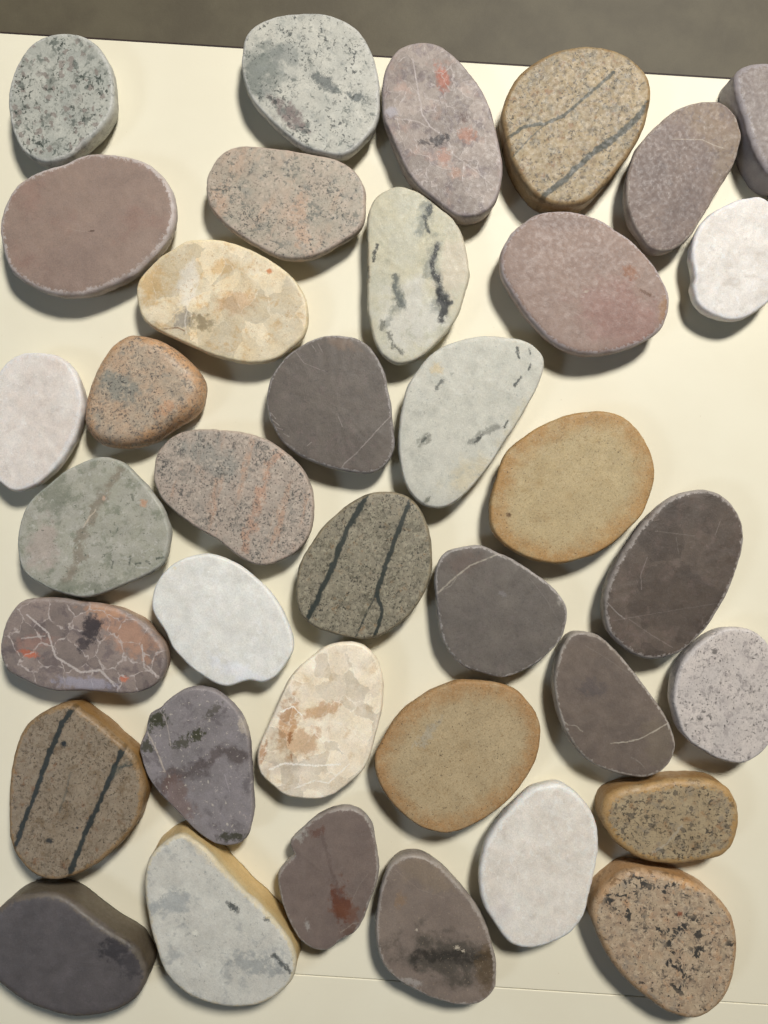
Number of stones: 37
